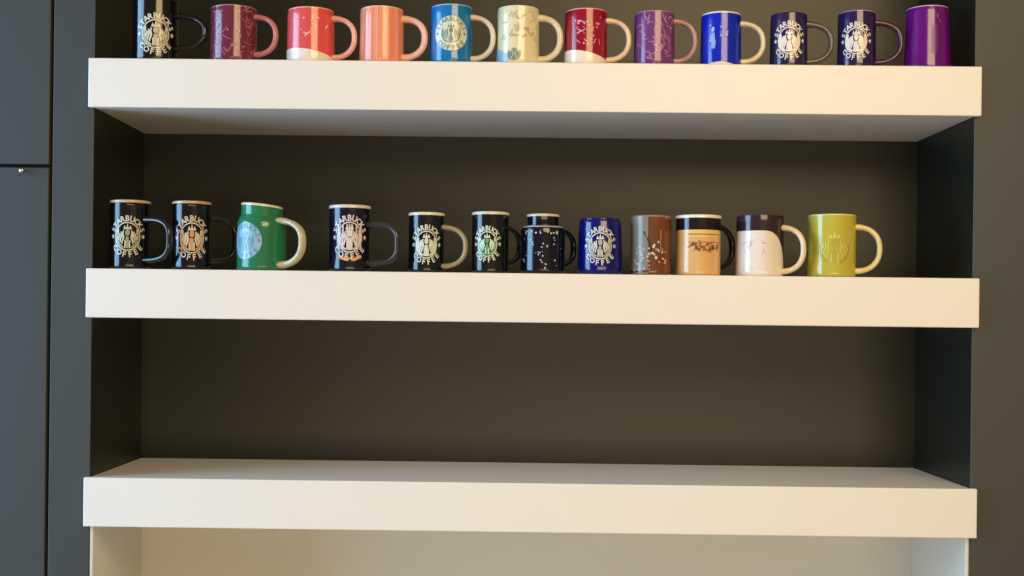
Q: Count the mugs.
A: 24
